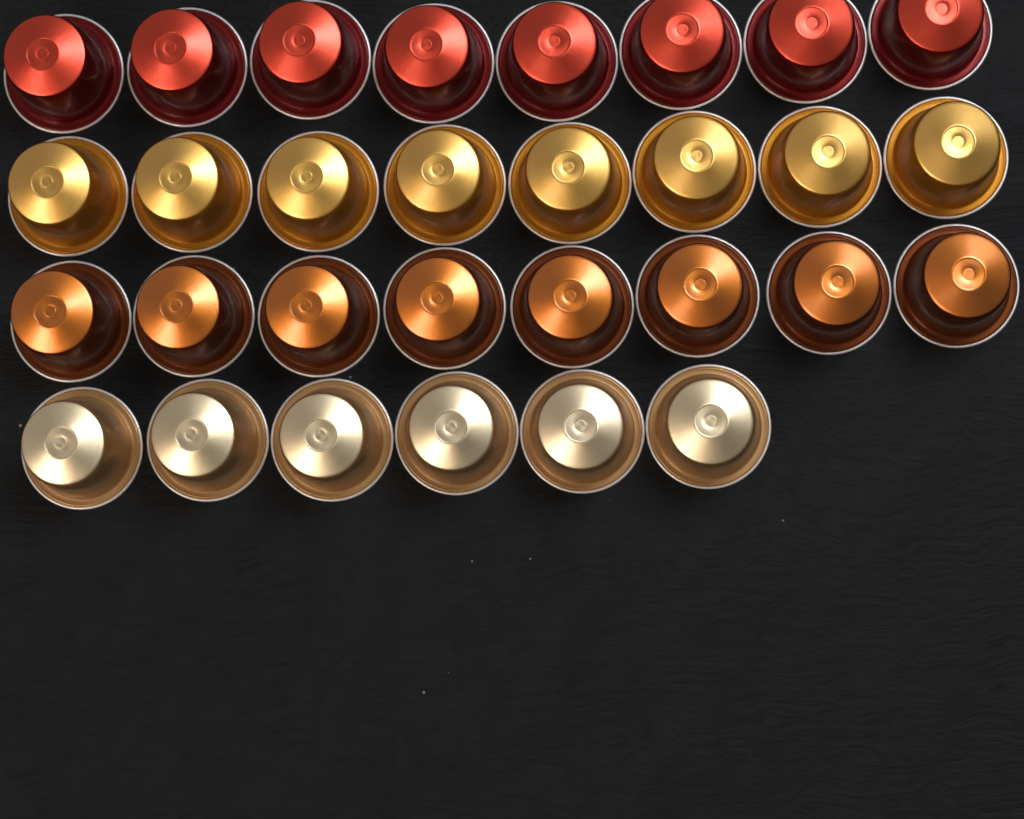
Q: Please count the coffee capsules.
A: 30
